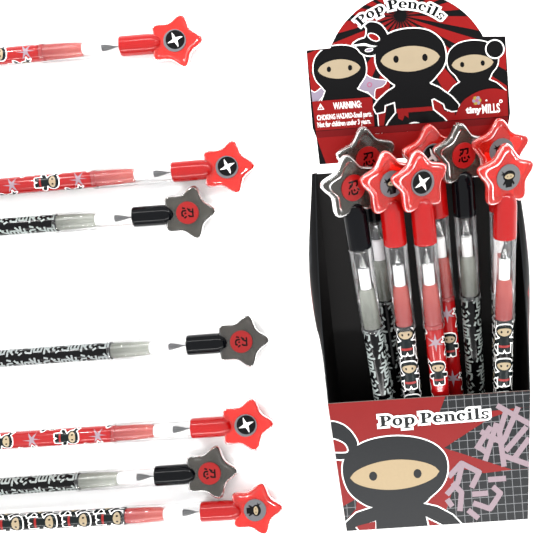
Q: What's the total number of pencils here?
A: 15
